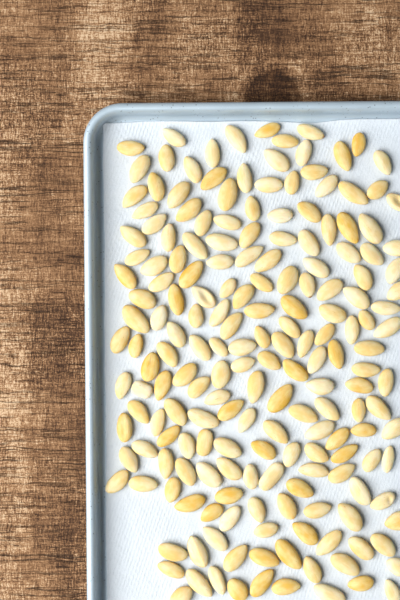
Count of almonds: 191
